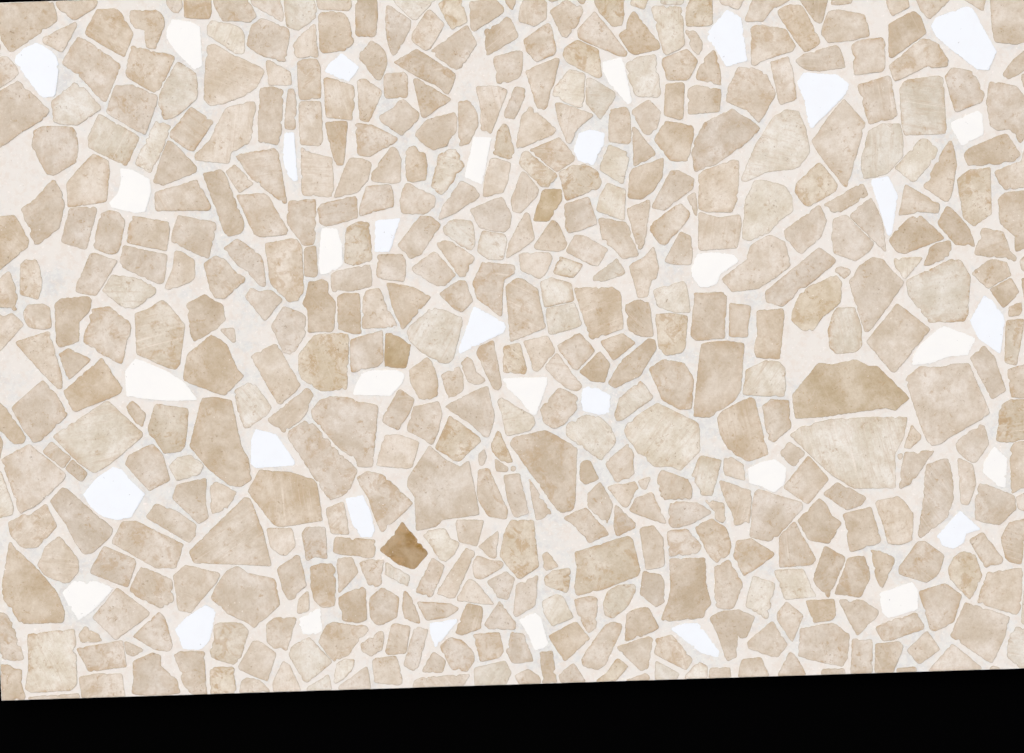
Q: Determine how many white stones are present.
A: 36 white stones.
